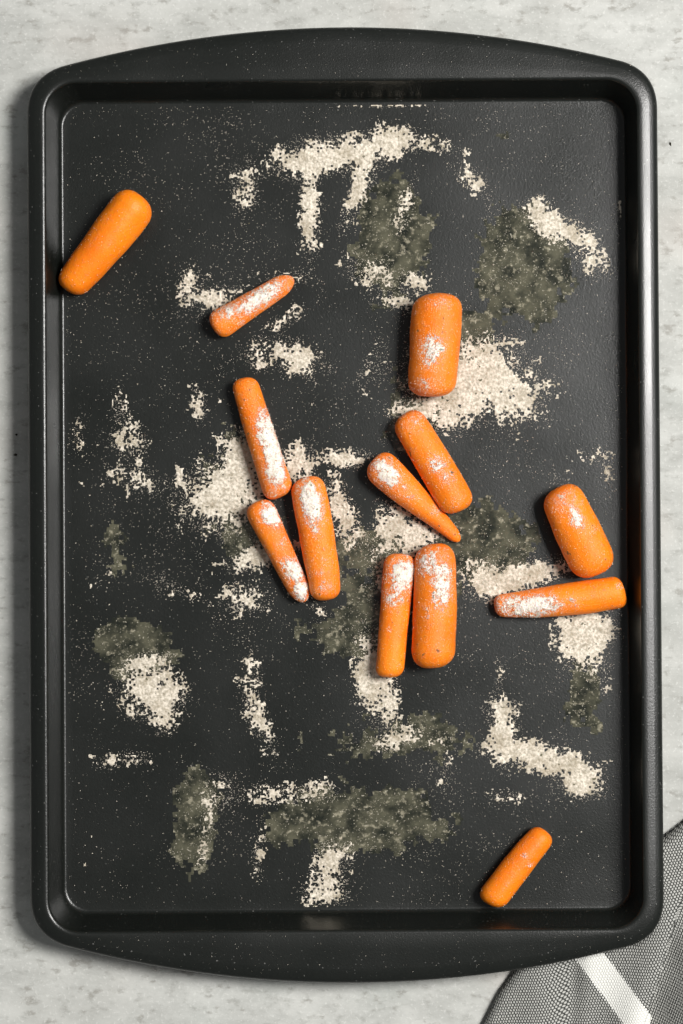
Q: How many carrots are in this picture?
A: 13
